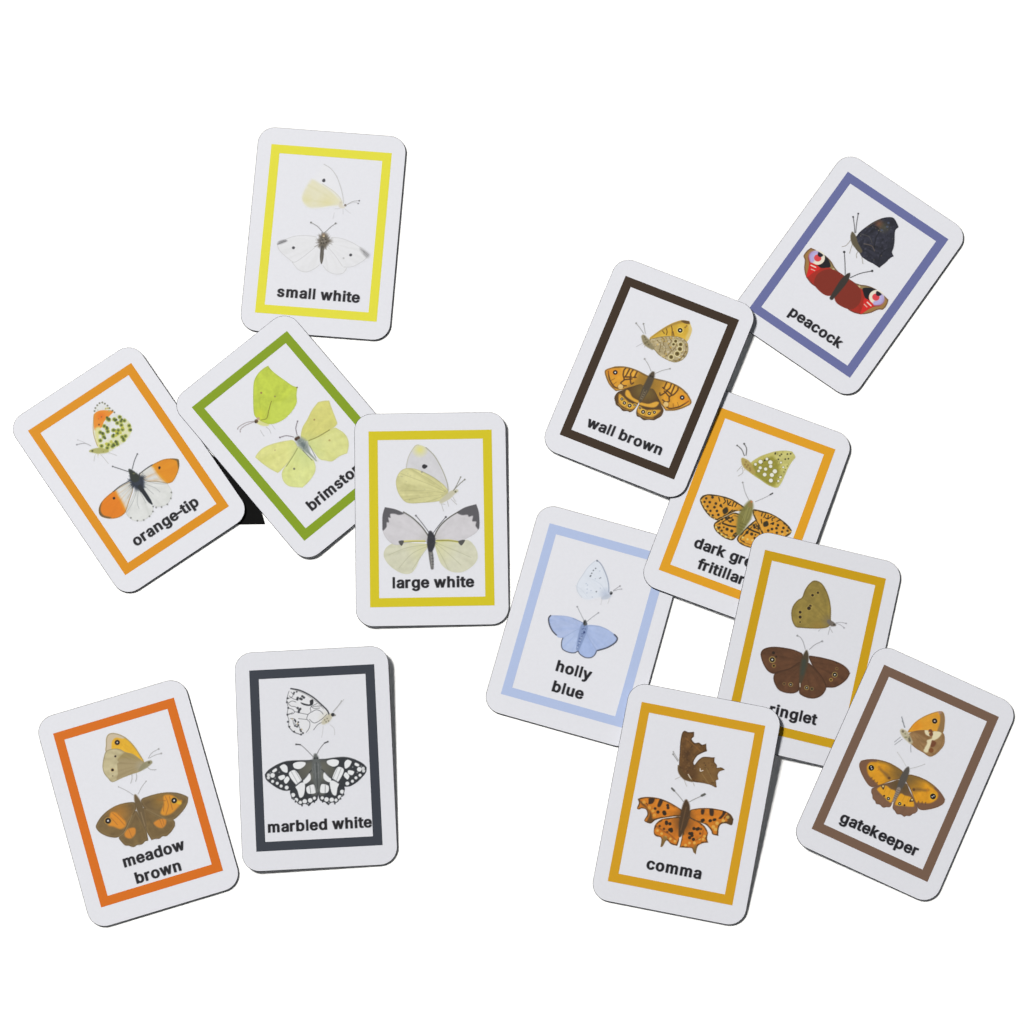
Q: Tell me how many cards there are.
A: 13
